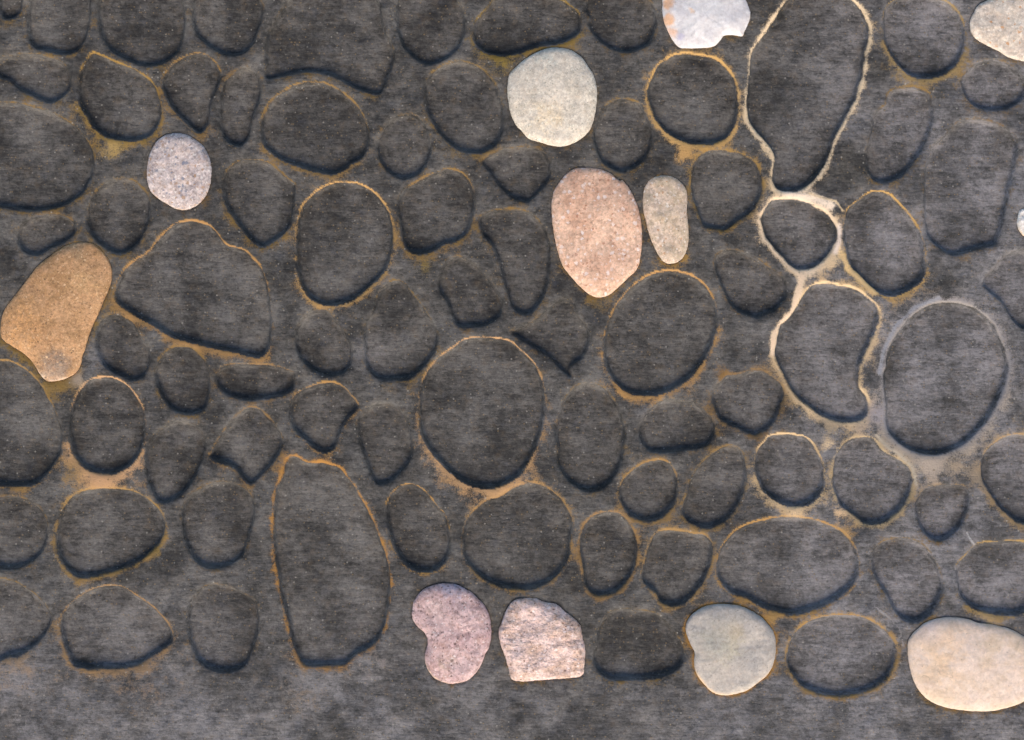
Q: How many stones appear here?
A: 12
